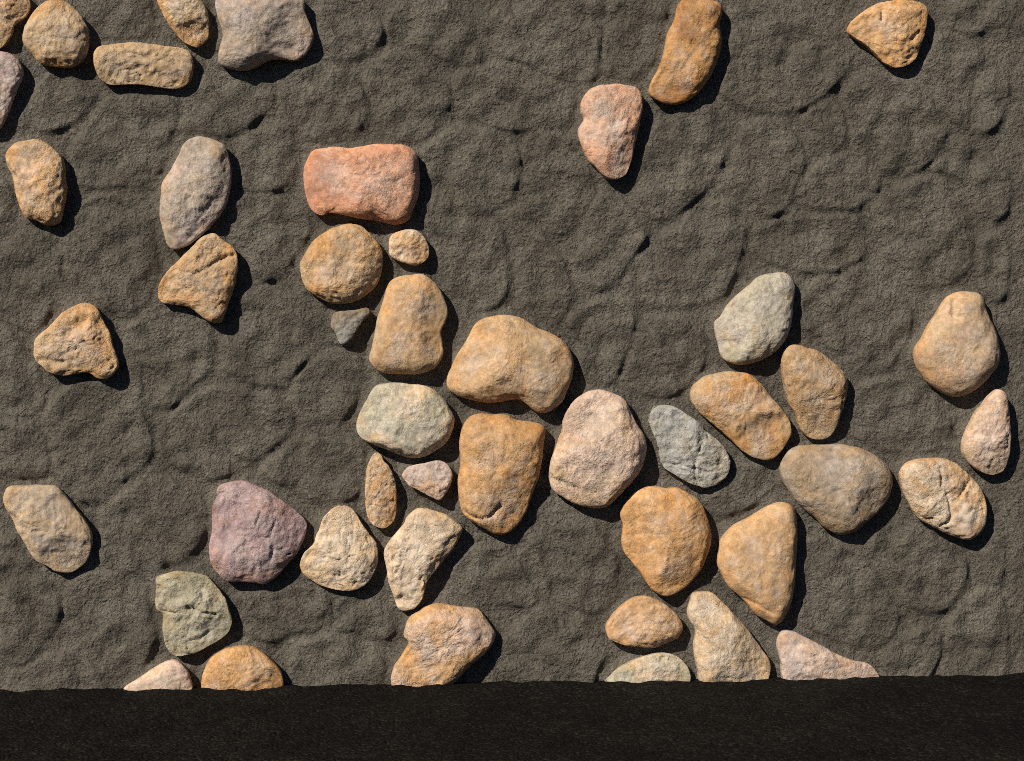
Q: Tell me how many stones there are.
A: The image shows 46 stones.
